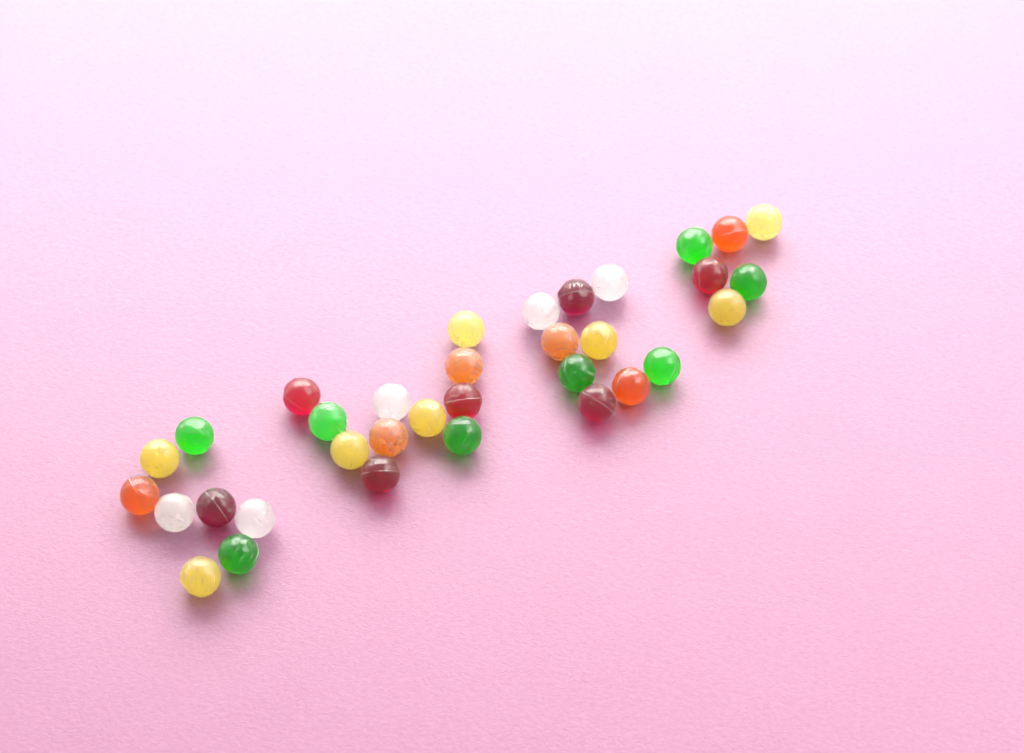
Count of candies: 34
